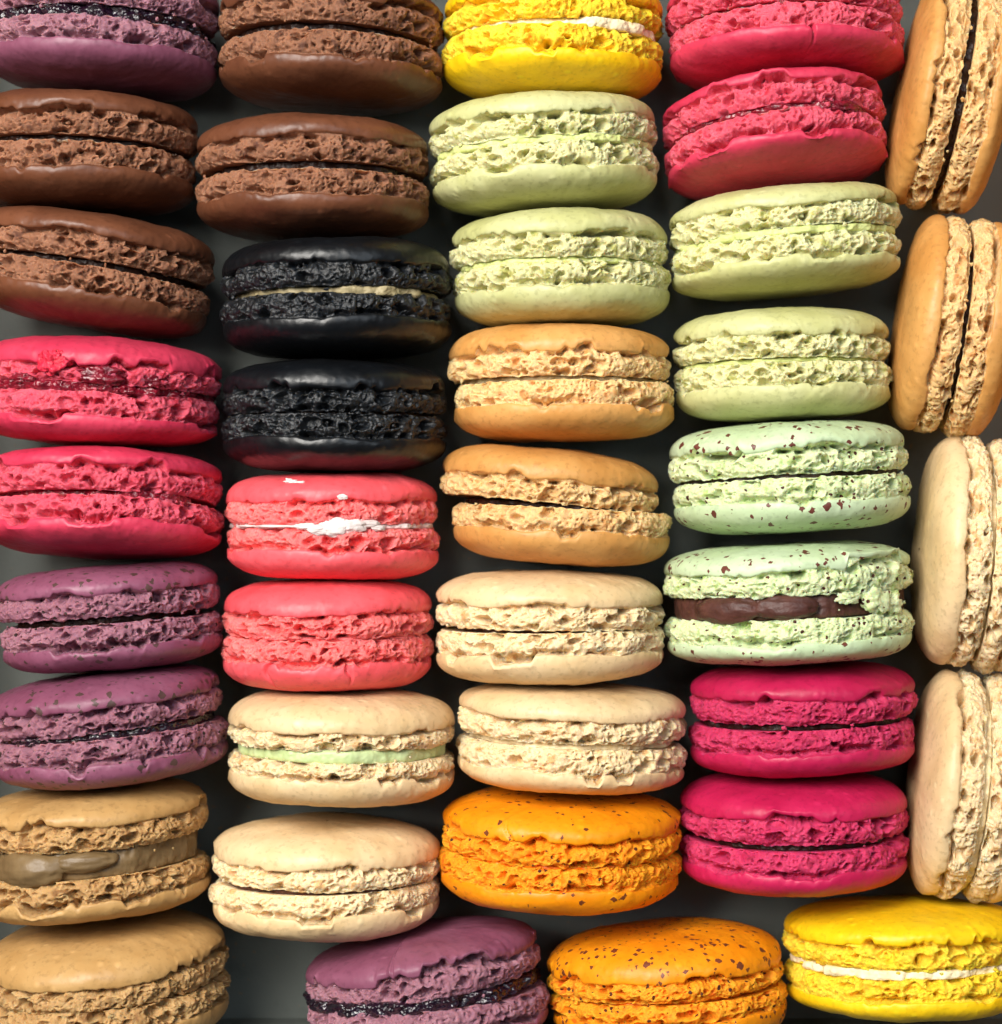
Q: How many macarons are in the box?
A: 40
